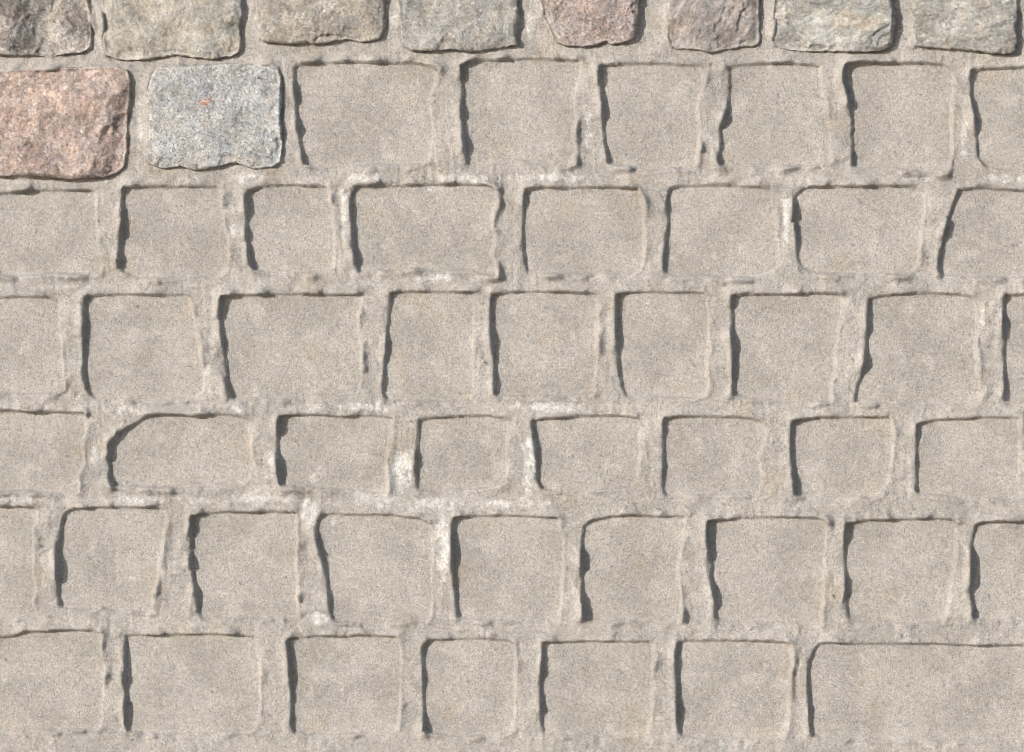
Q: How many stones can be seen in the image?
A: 10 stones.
